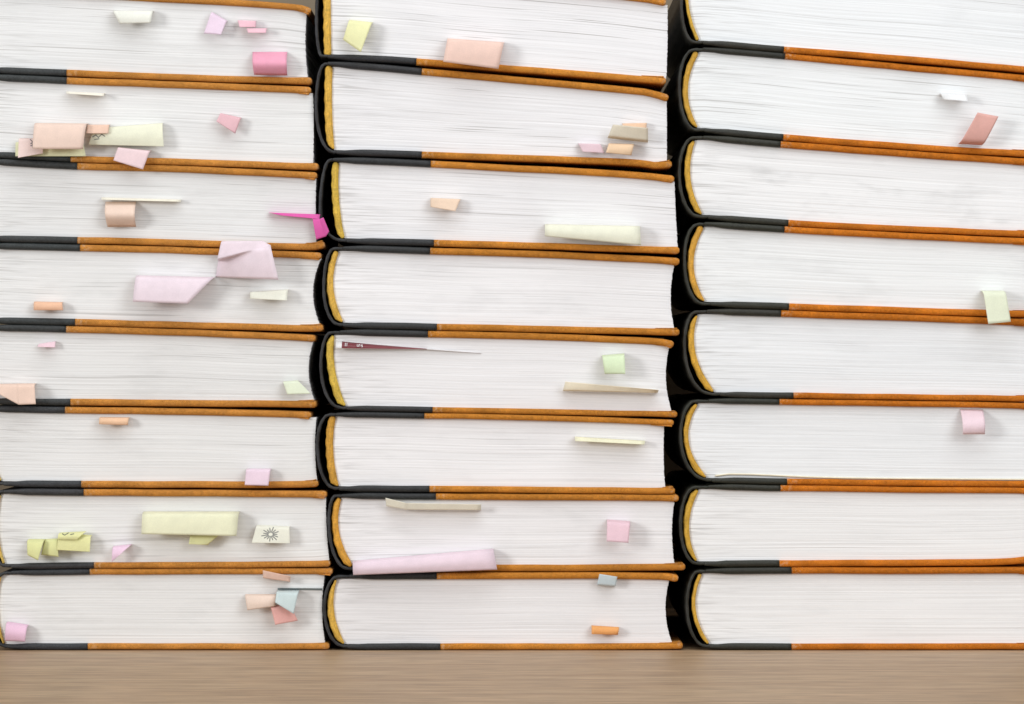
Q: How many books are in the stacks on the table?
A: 24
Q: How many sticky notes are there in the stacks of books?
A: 55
